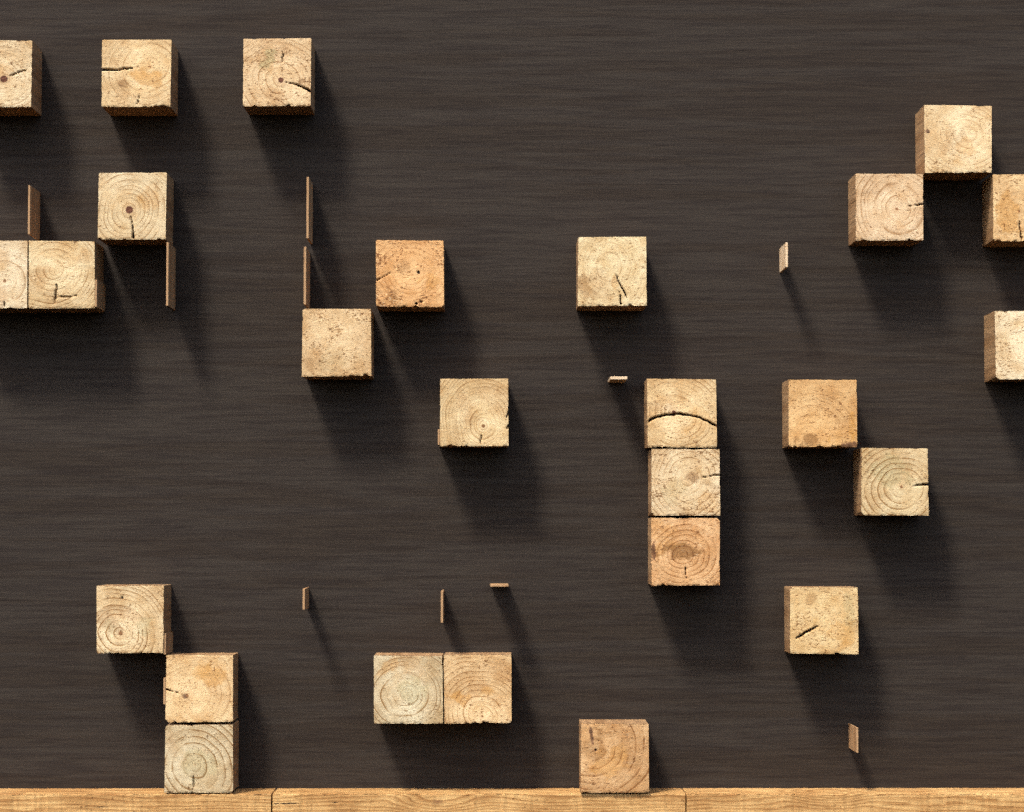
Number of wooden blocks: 26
